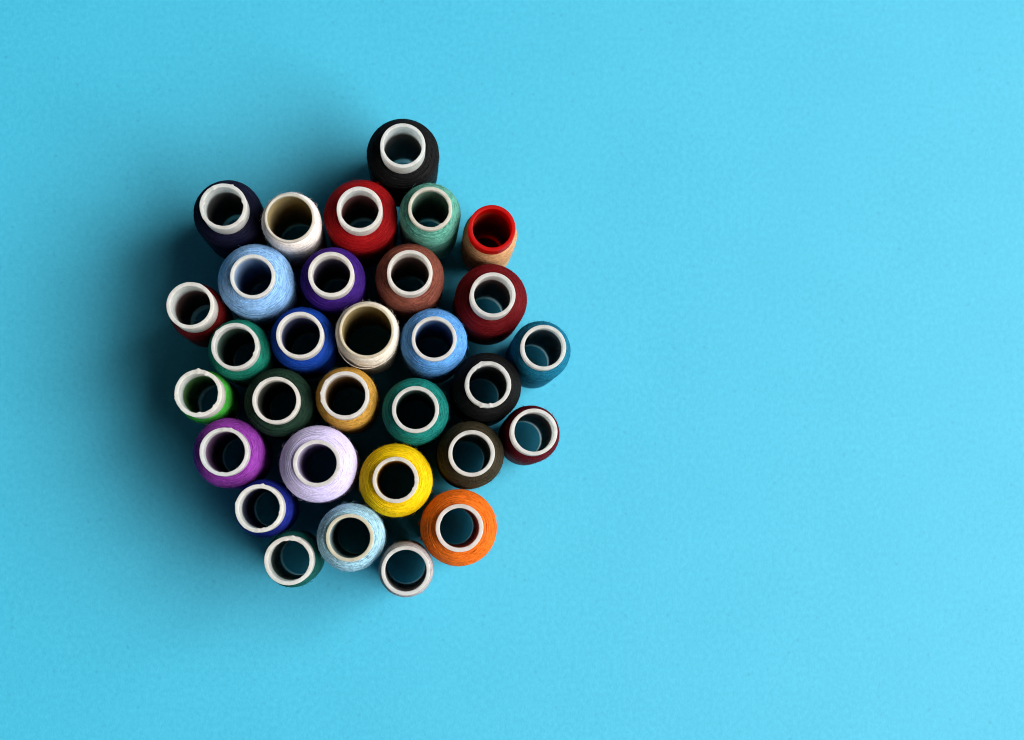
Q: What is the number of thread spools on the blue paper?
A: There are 31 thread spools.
